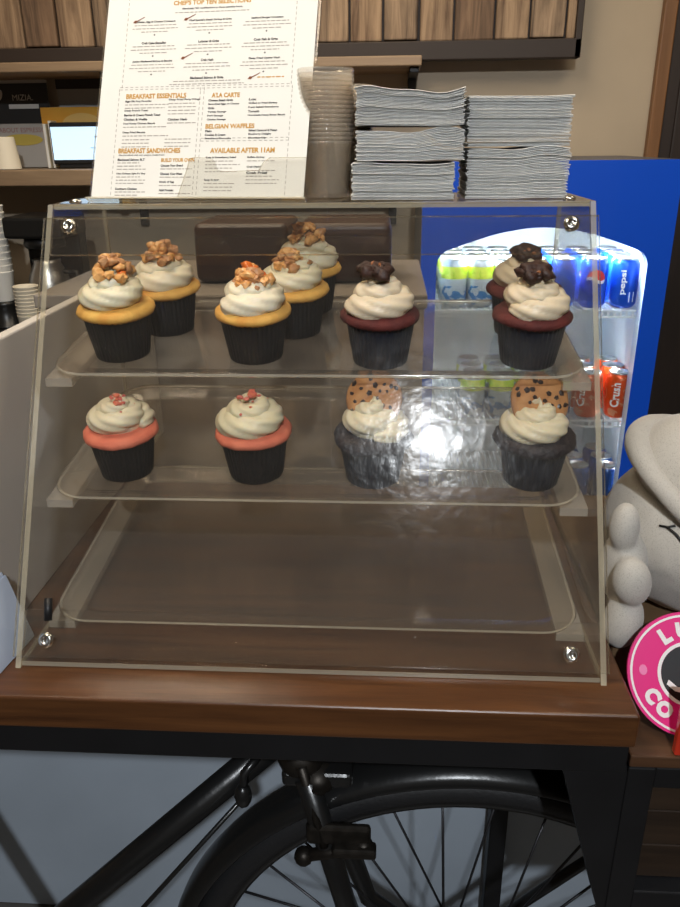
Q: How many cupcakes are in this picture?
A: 12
